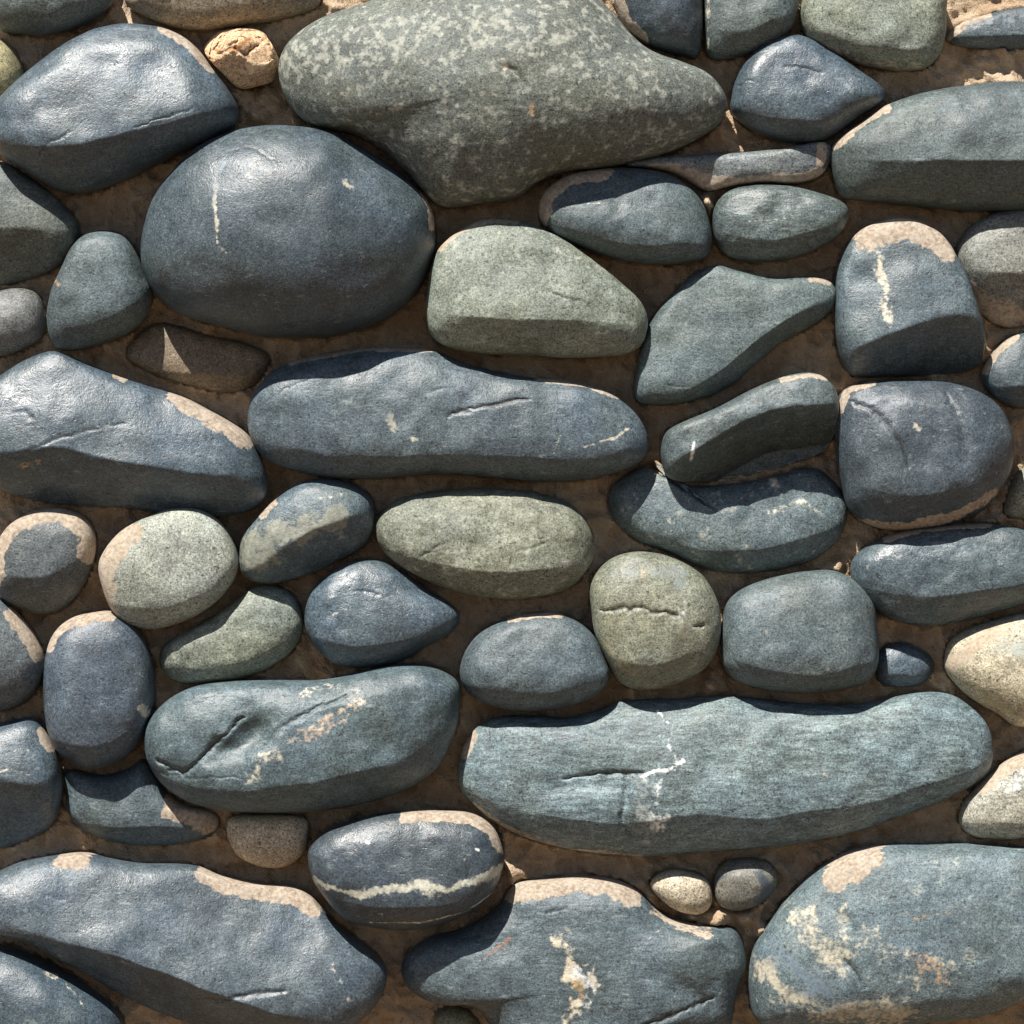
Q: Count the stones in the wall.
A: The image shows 59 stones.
